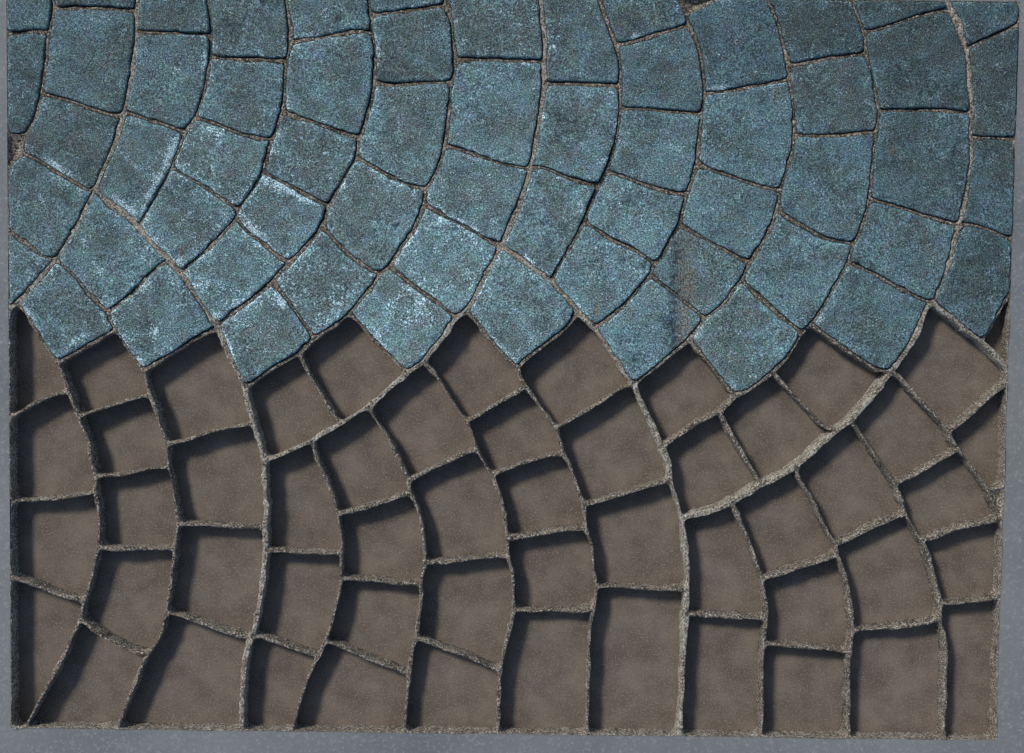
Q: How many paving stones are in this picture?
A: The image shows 61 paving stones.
